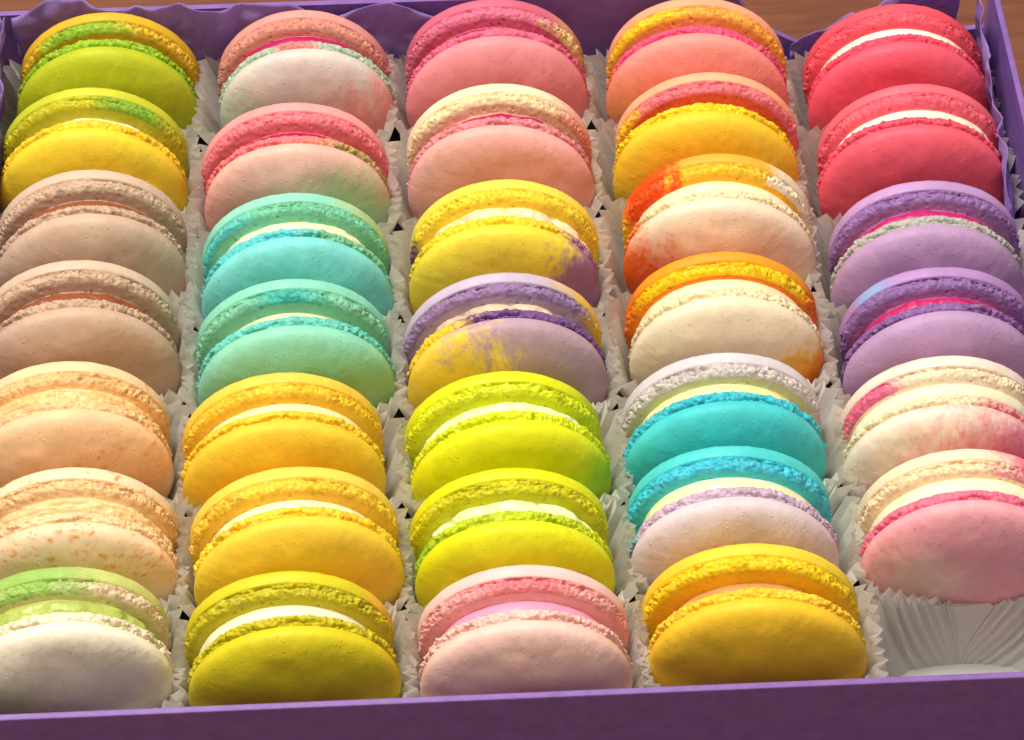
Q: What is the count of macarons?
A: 34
